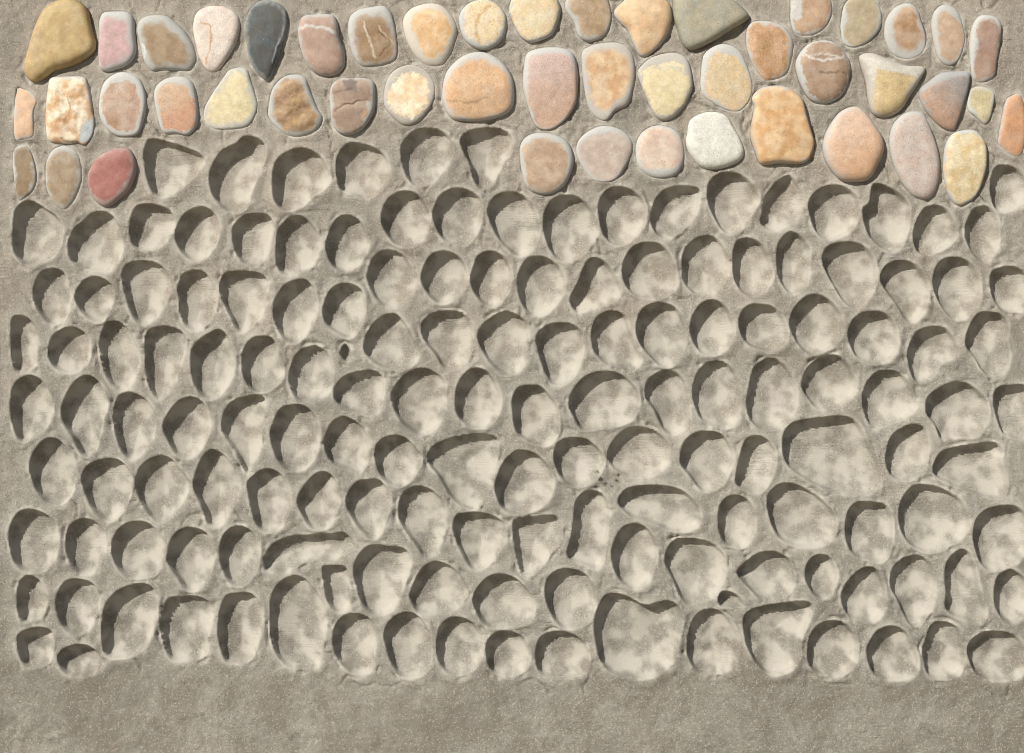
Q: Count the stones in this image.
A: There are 48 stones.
